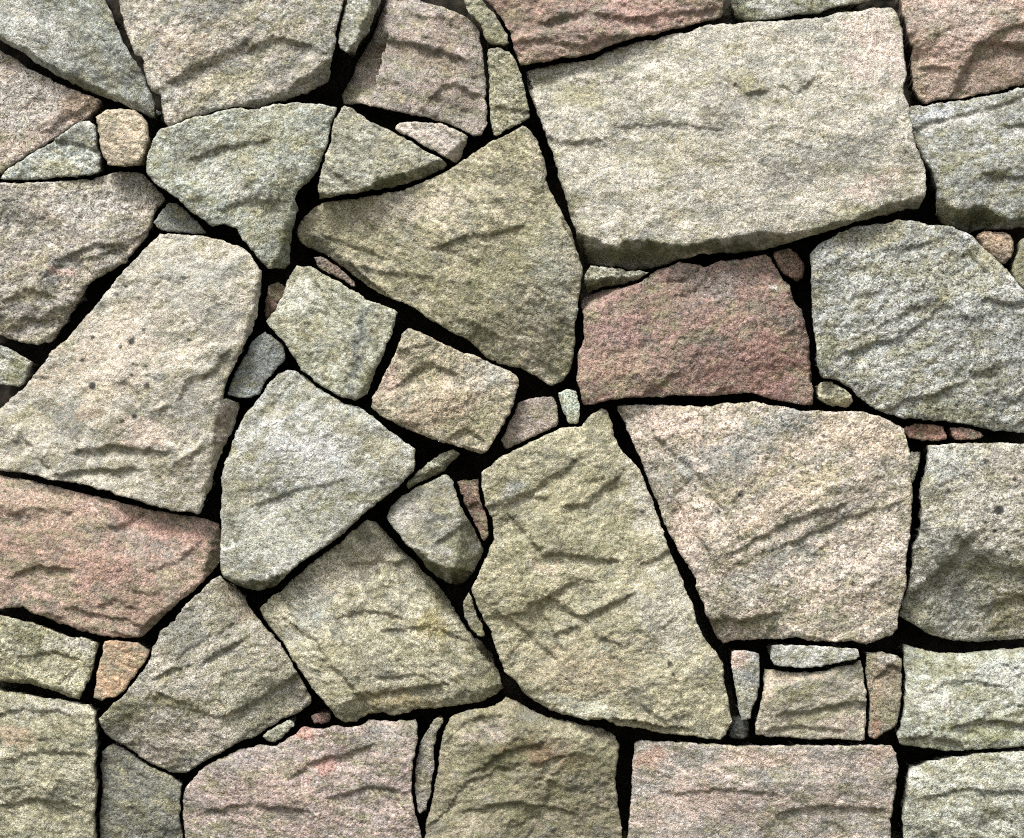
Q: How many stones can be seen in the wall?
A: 67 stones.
